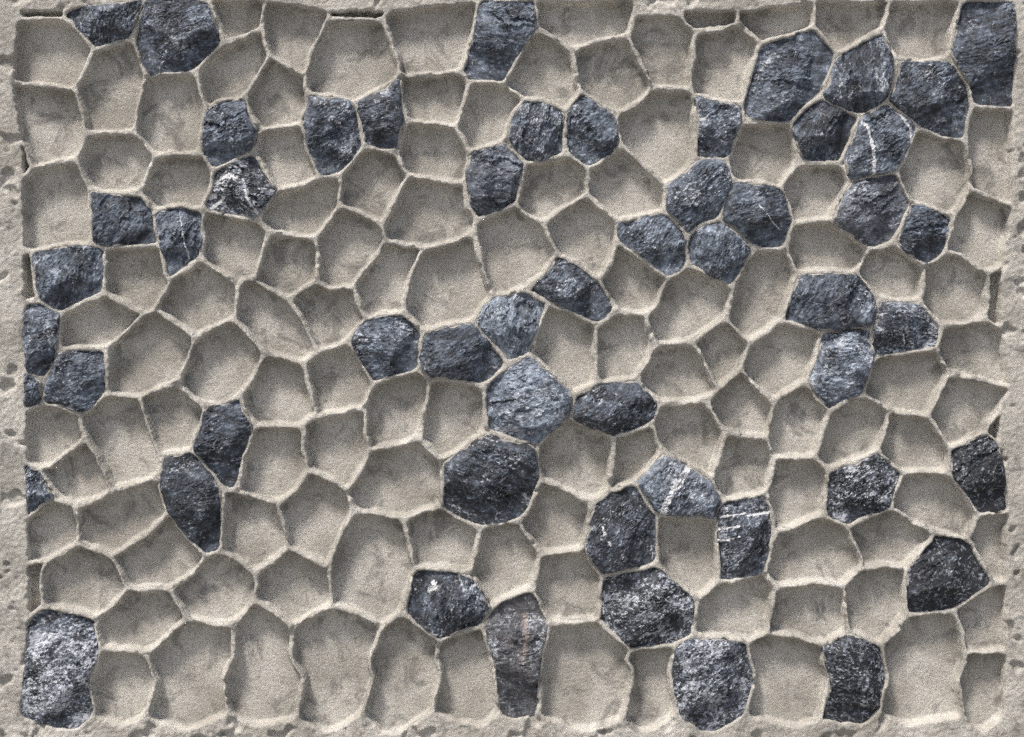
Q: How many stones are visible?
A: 54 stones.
